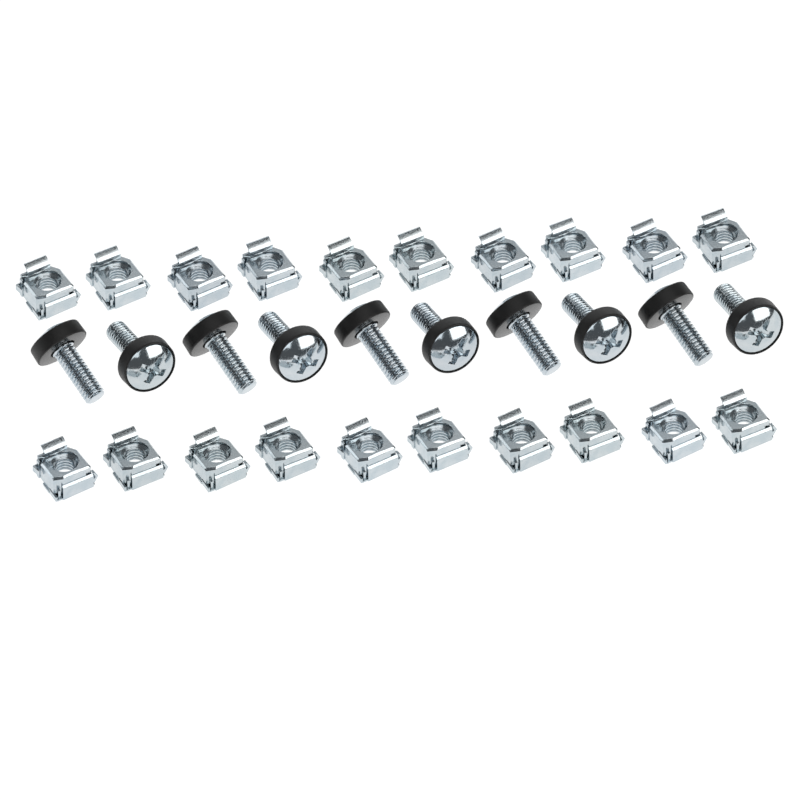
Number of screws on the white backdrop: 10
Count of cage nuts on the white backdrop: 20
